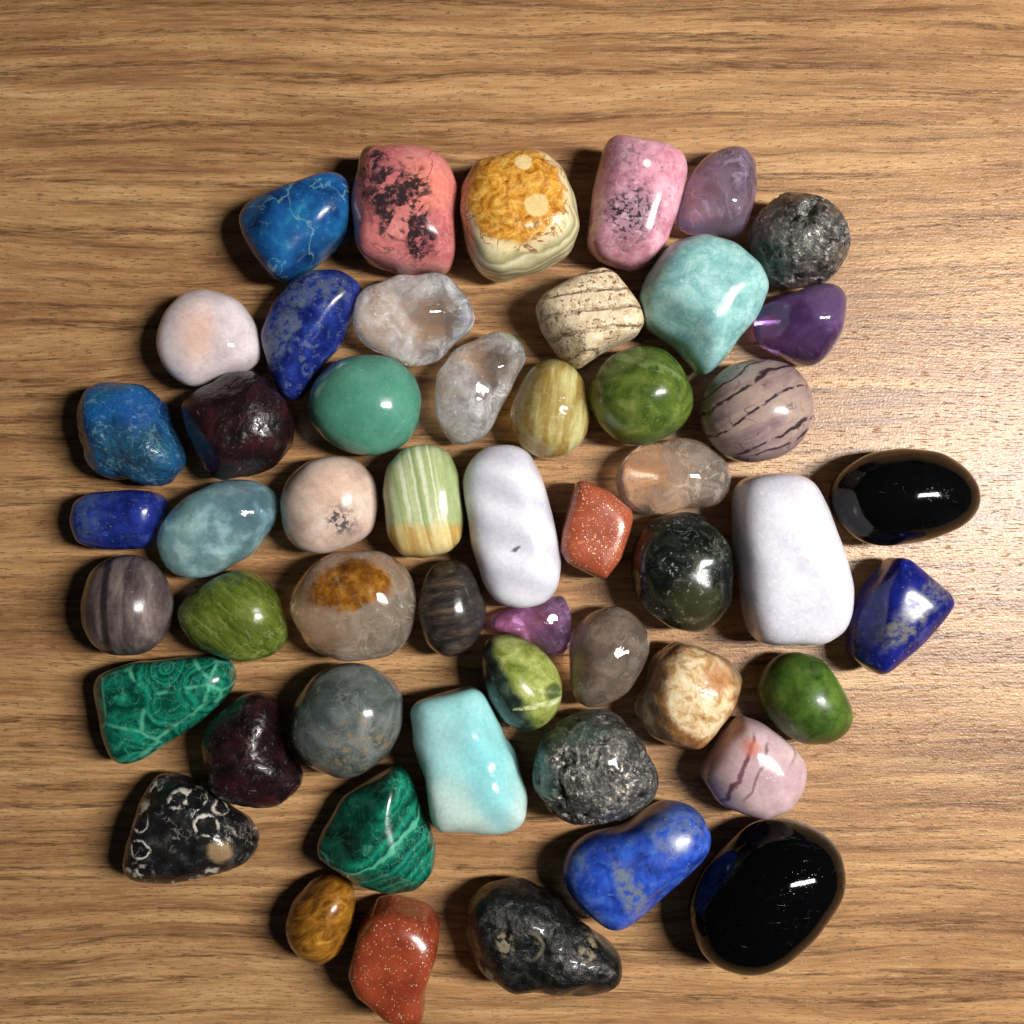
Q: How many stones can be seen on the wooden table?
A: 52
